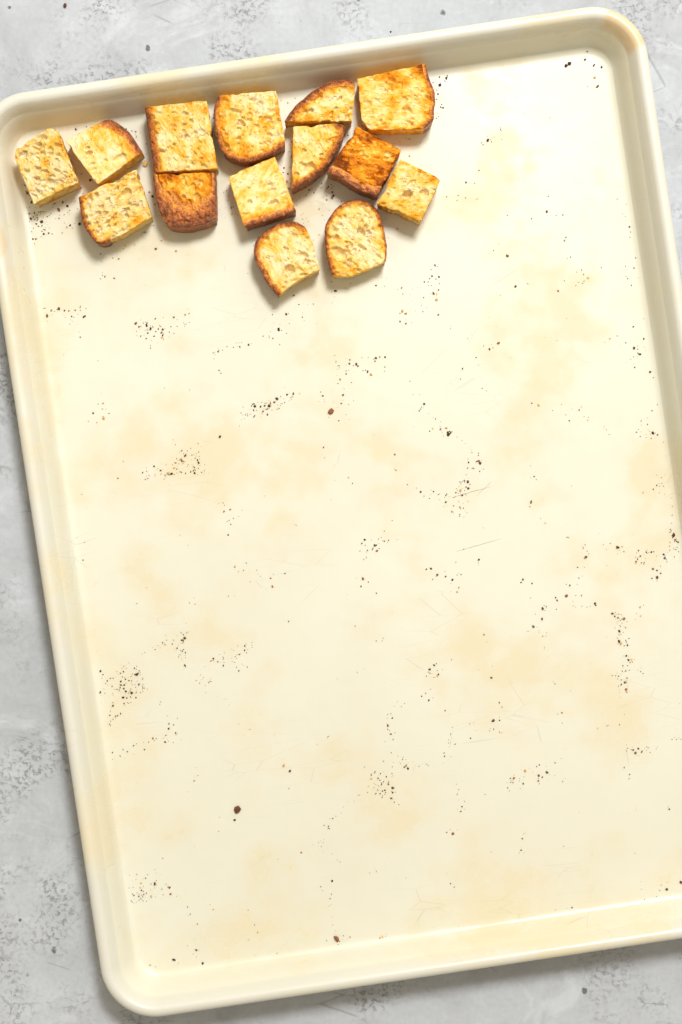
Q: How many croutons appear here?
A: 14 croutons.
